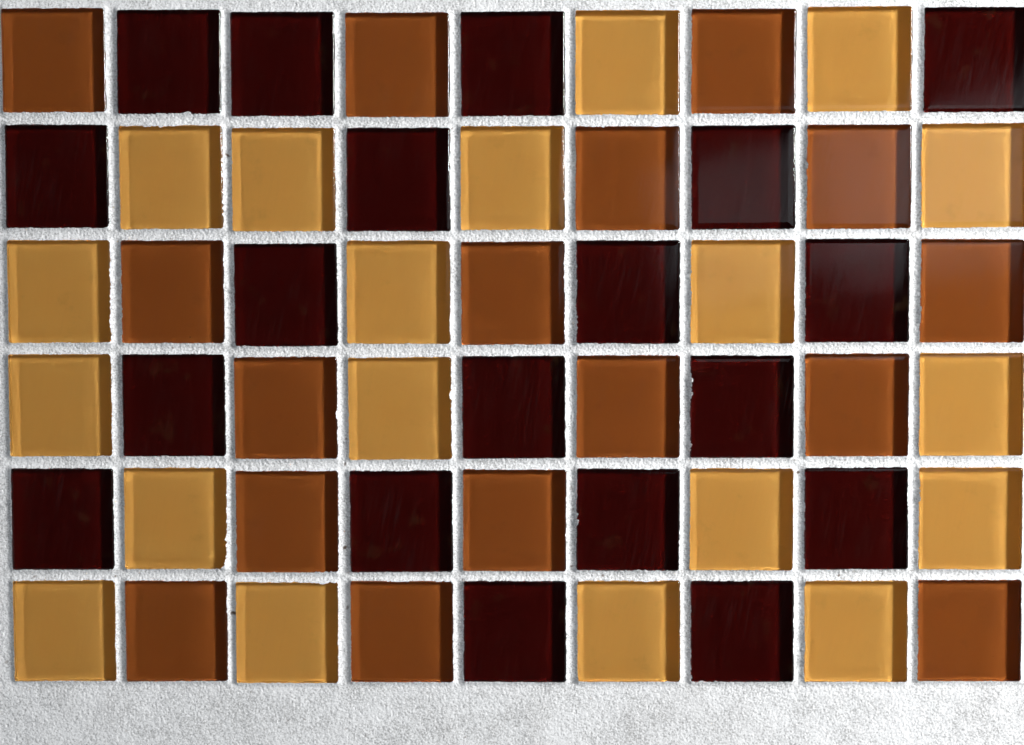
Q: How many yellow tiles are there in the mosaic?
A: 19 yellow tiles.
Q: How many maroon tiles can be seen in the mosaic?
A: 19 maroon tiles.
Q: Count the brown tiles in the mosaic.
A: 16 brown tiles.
